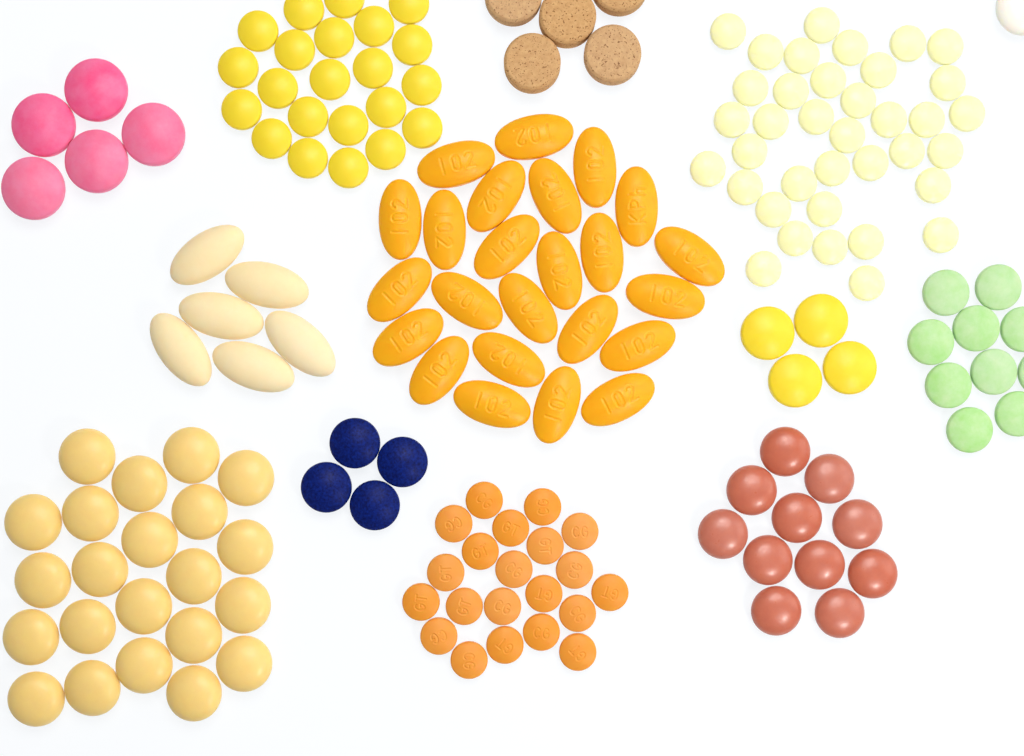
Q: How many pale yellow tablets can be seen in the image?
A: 37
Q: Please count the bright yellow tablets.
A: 26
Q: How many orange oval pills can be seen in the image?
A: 24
